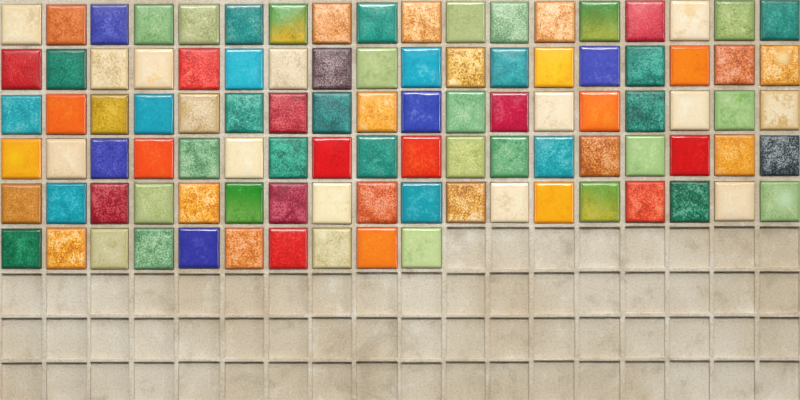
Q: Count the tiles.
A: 100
